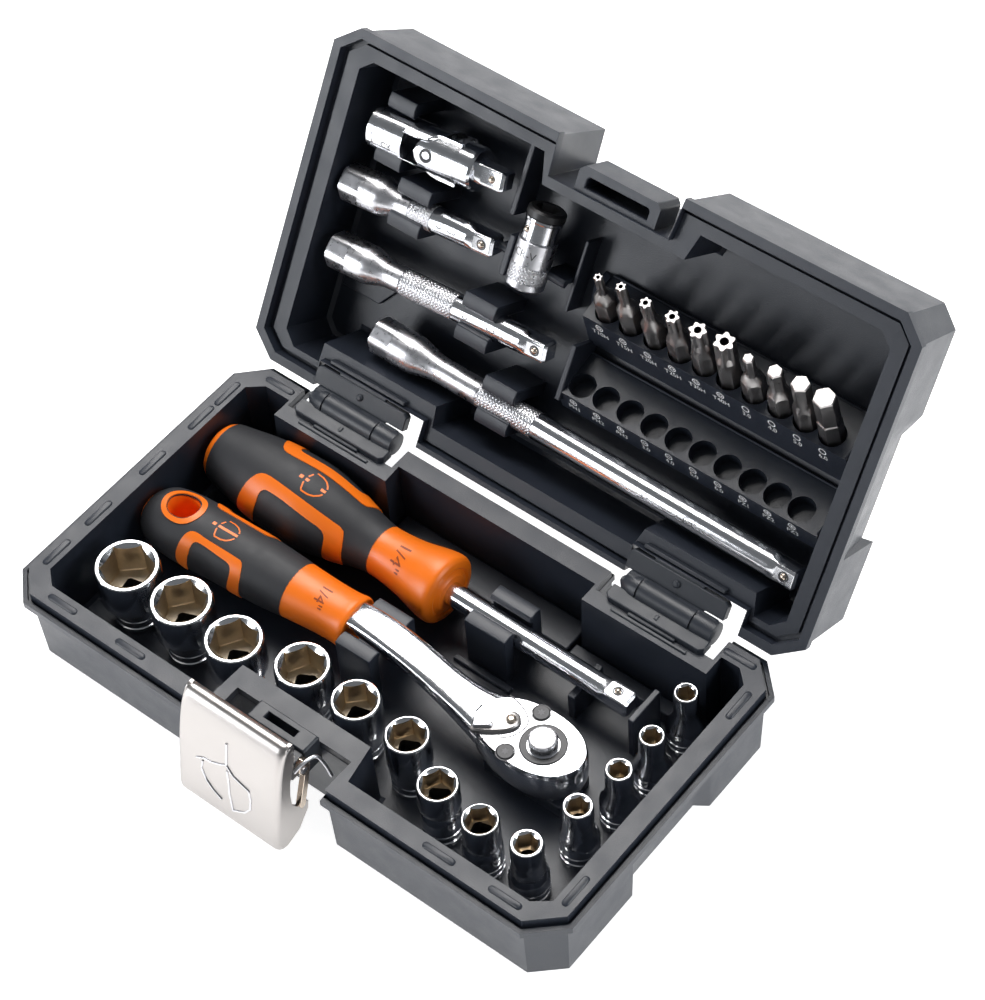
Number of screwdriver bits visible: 10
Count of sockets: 13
